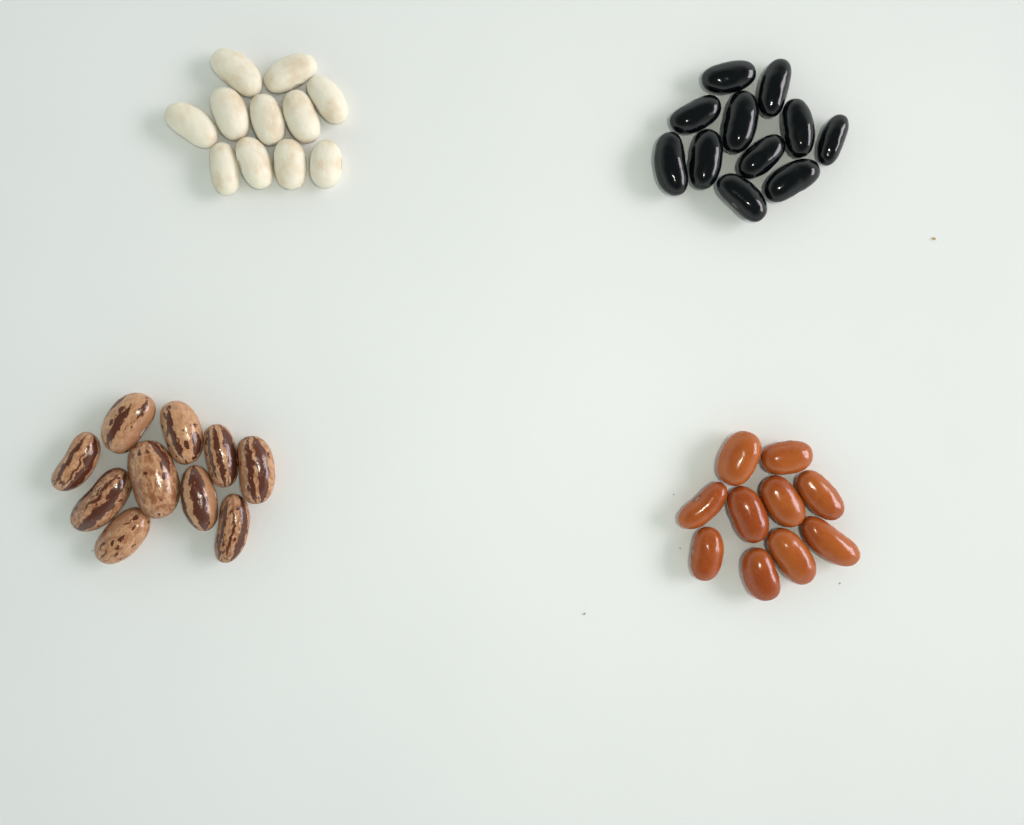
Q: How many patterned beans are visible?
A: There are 10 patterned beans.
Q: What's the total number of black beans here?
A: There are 11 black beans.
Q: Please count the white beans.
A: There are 11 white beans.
